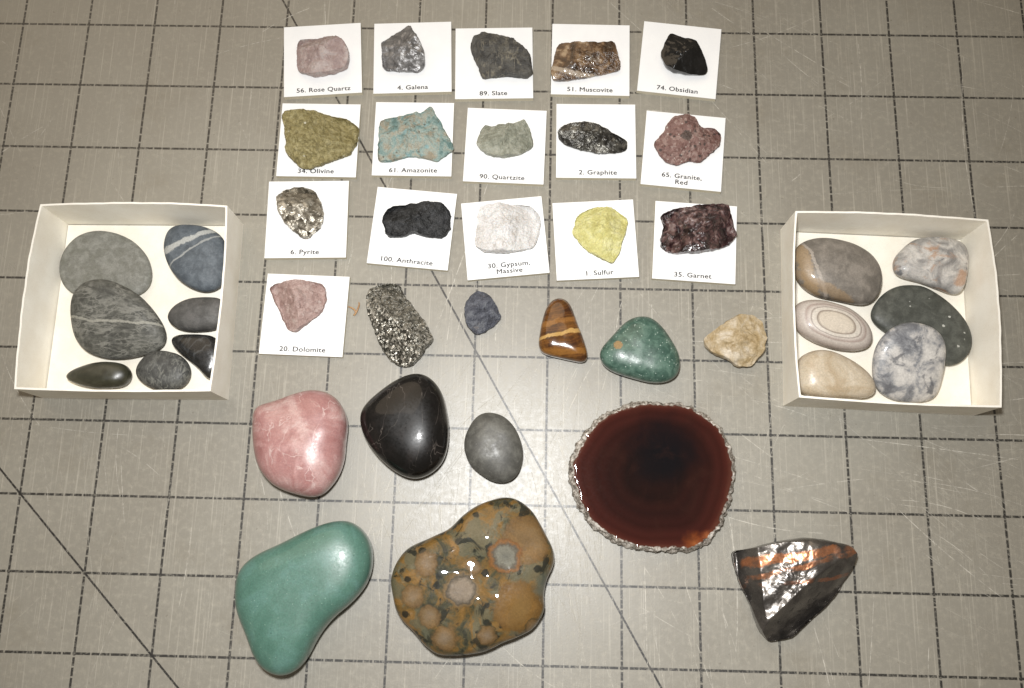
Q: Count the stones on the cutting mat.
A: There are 41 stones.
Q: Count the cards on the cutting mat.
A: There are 16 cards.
